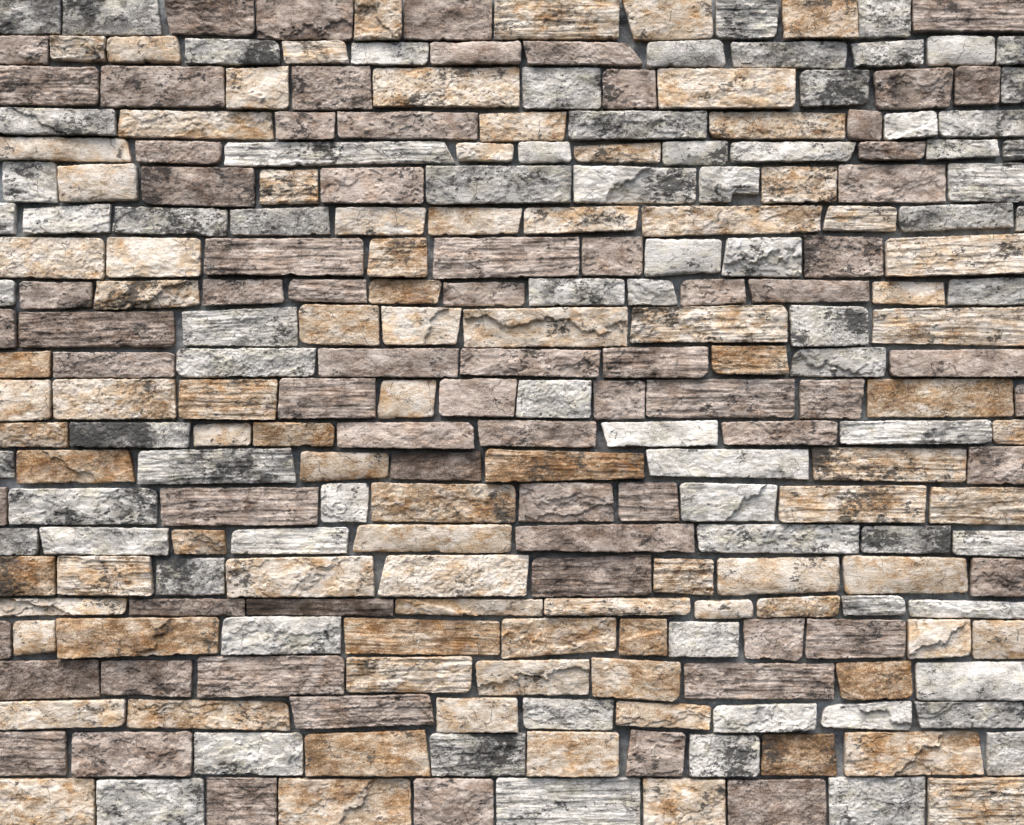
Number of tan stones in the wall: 91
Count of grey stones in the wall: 78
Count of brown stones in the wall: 72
